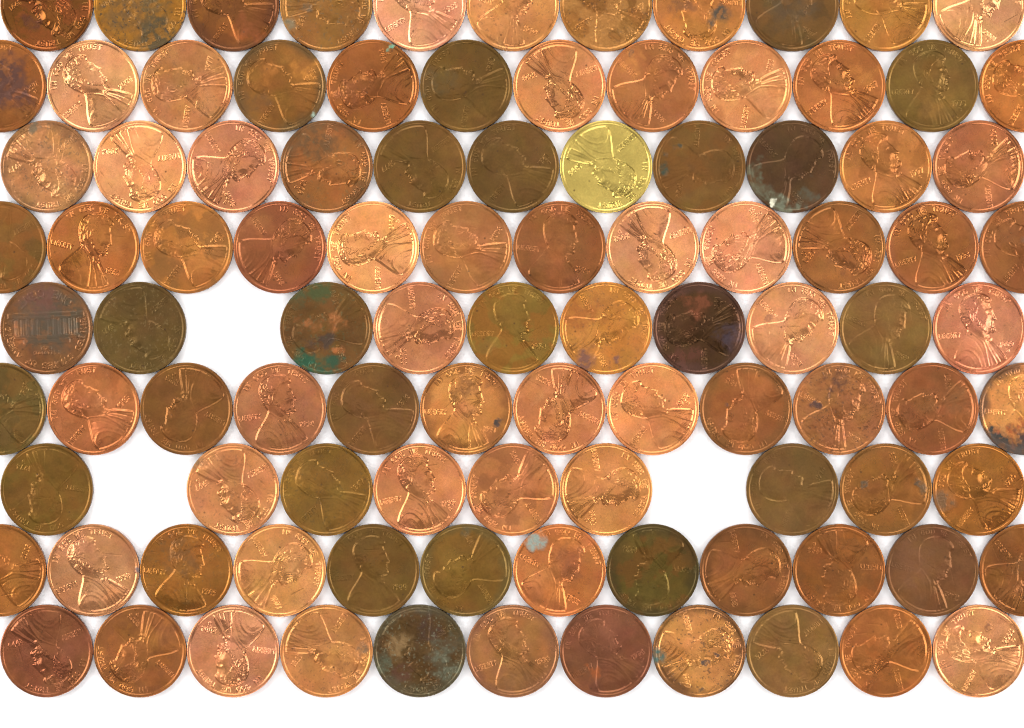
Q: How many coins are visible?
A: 100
